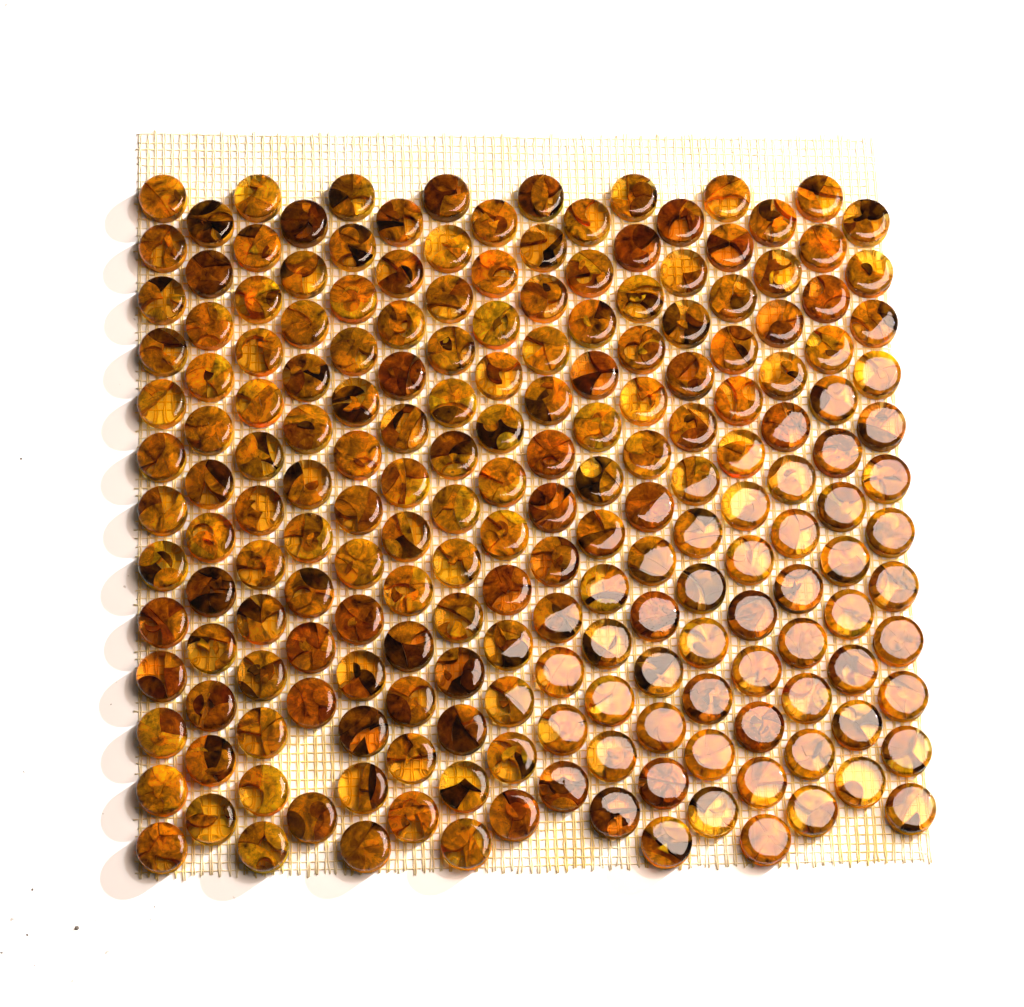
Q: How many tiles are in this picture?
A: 197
